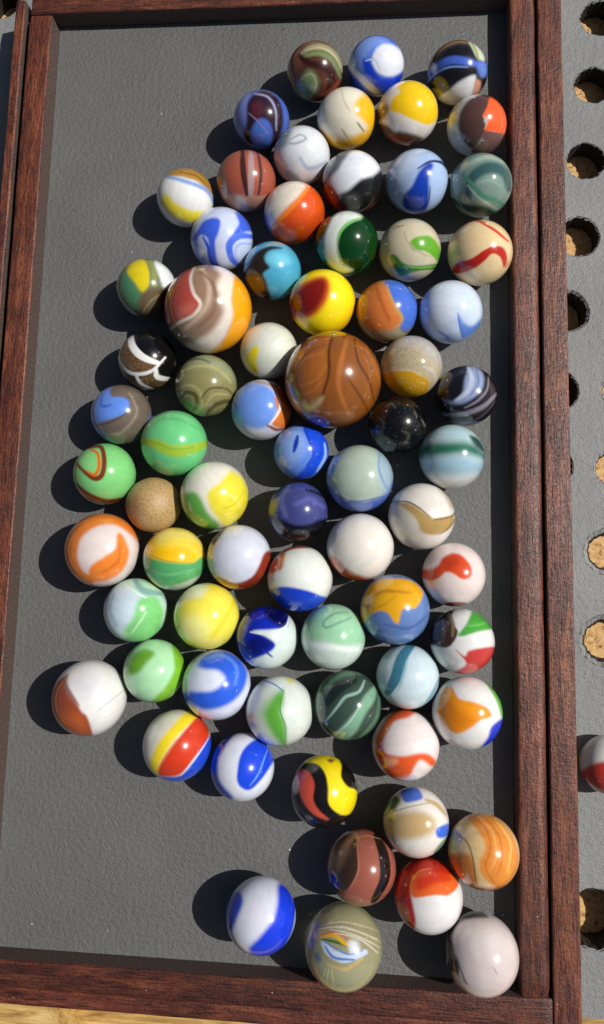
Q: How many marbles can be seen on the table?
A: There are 73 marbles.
